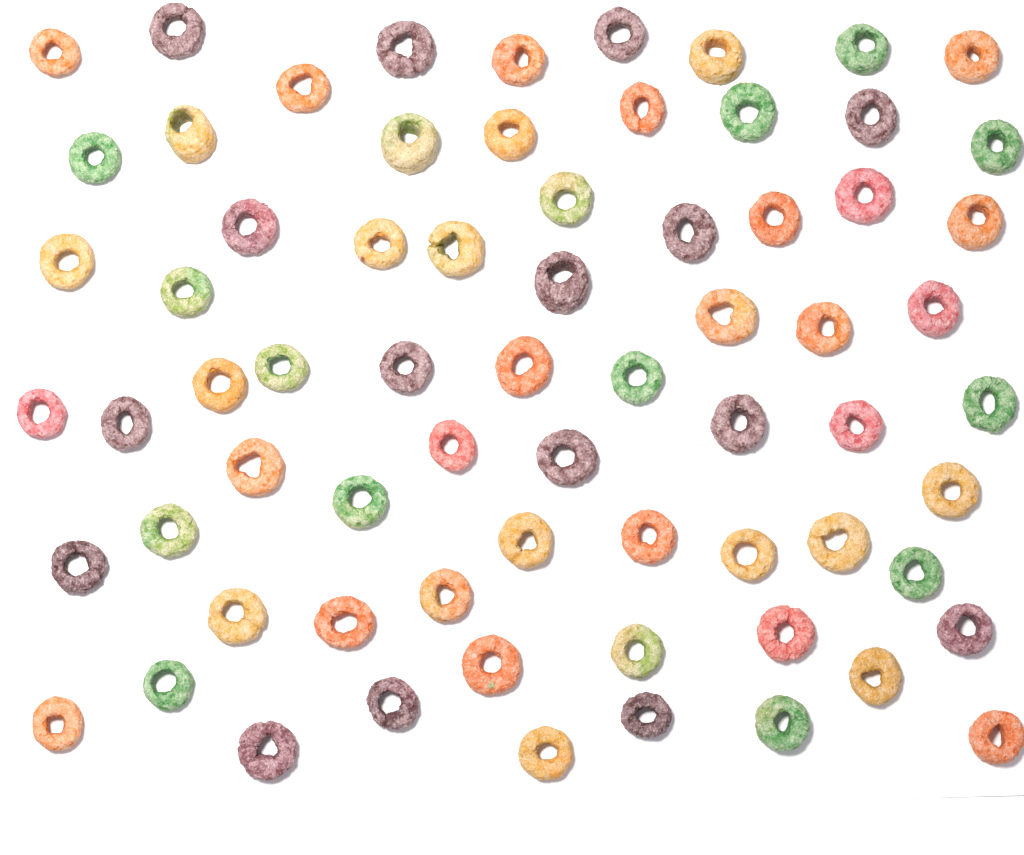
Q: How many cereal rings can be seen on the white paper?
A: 69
